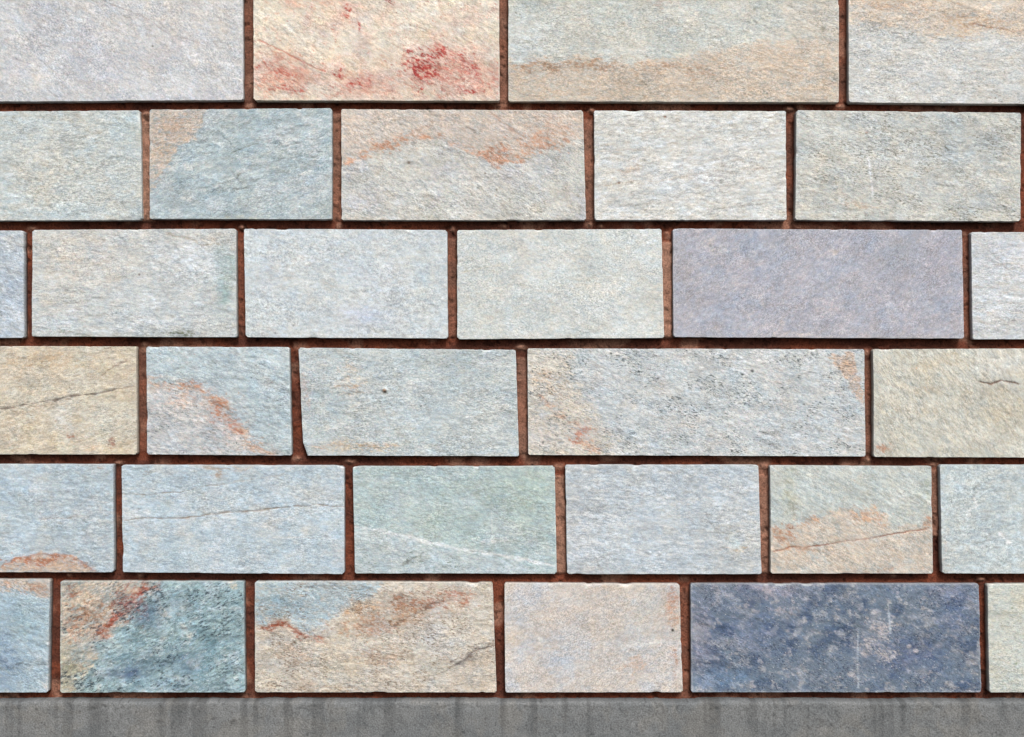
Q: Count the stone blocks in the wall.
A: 32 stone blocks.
